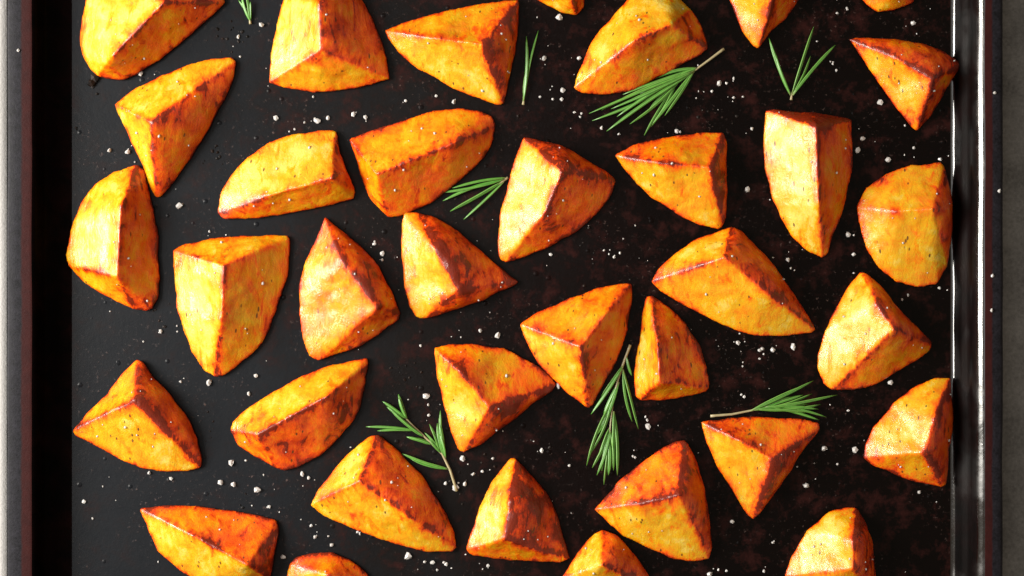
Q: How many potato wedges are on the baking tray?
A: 35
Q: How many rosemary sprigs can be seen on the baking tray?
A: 8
